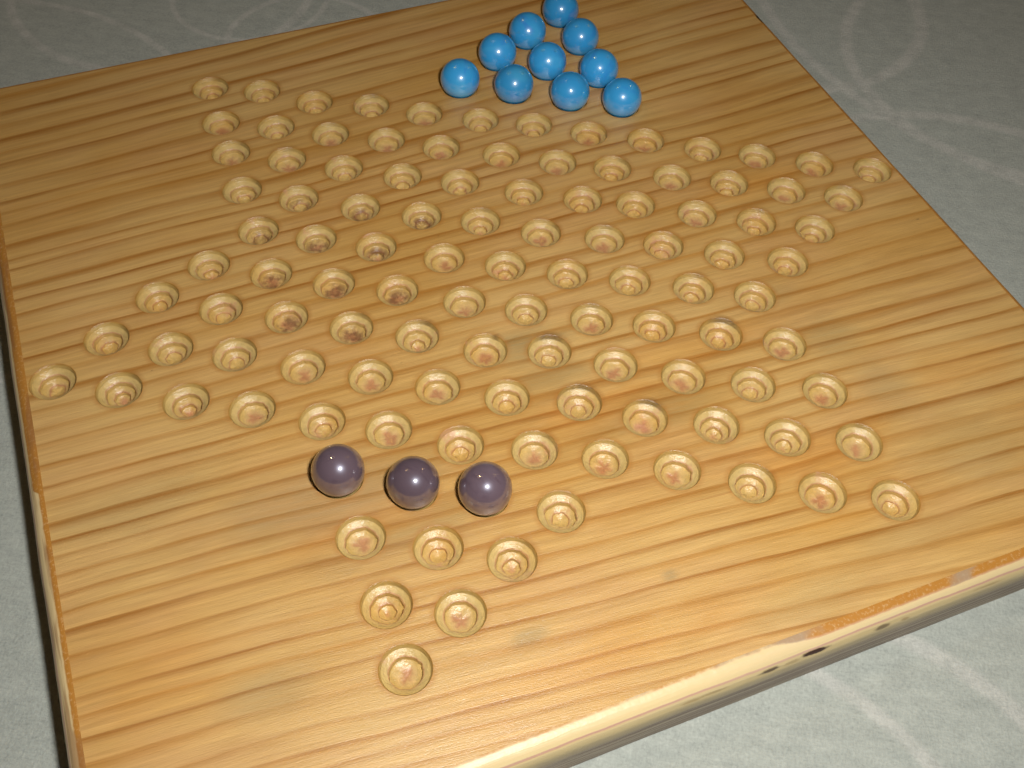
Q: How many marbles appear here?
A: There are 13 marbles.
